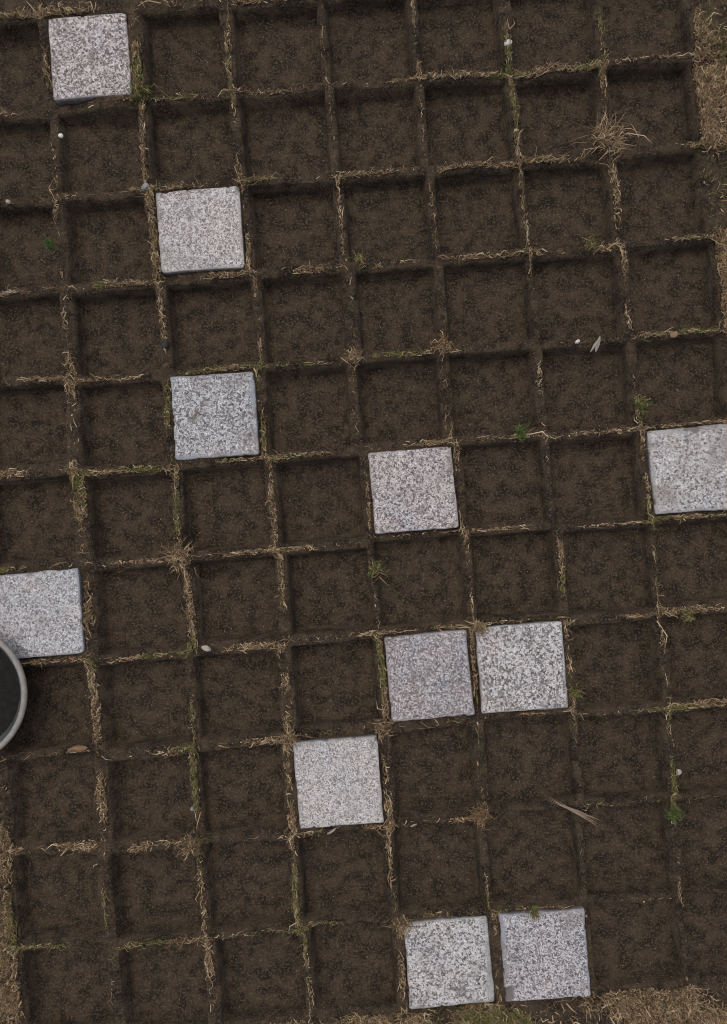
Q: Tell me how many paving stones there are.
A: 11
